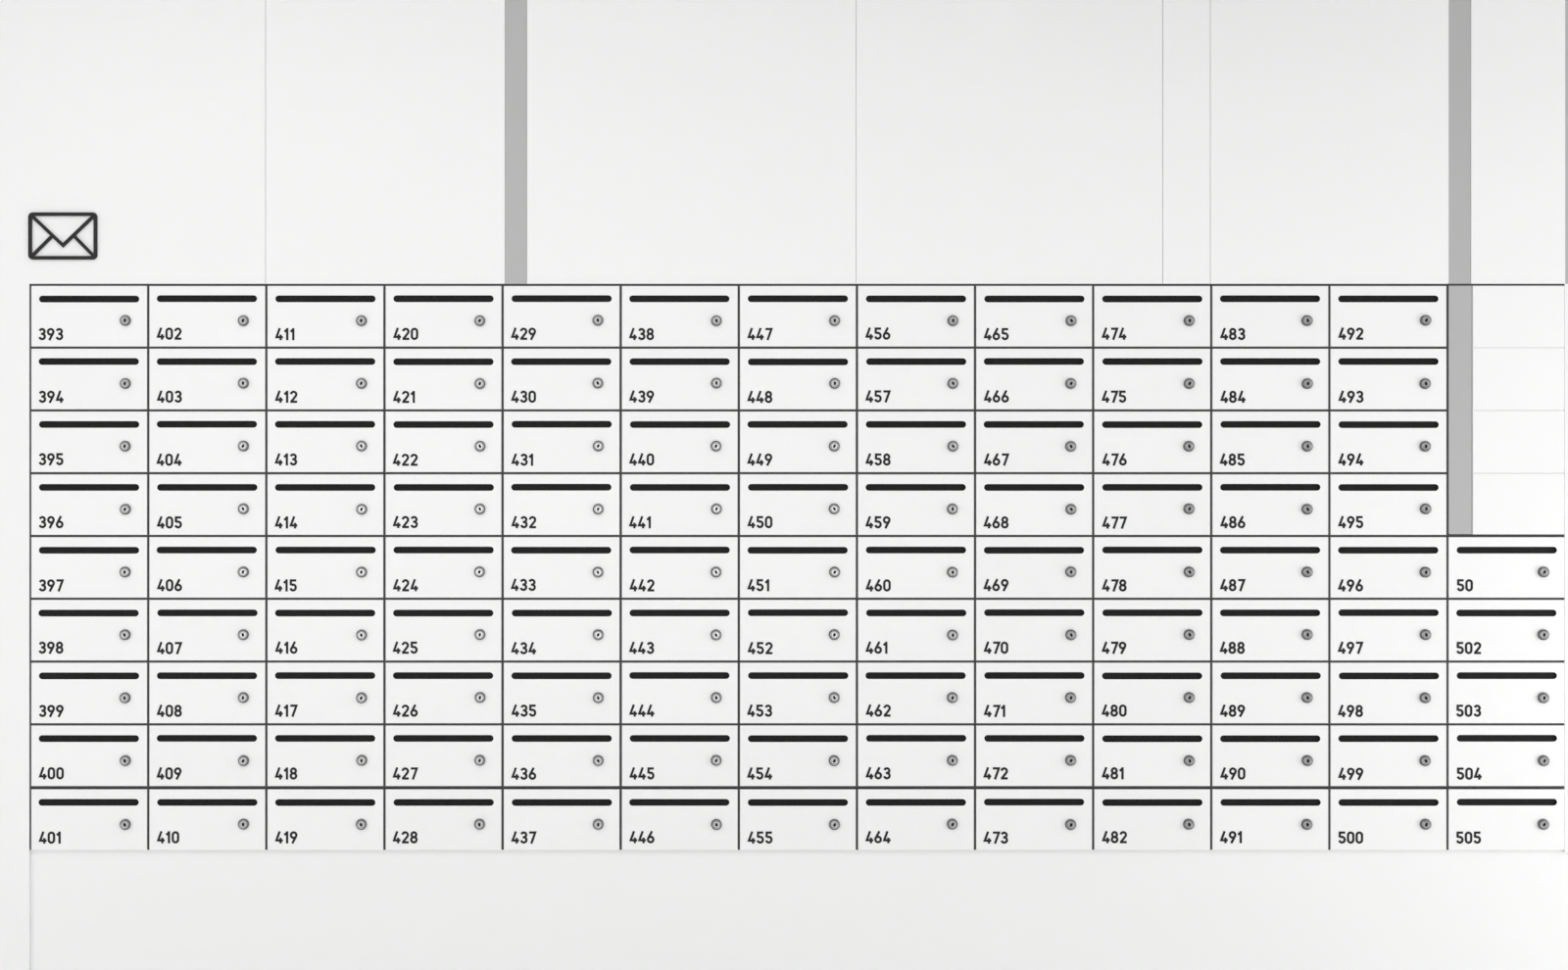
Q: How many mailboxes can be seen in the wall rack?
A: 113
